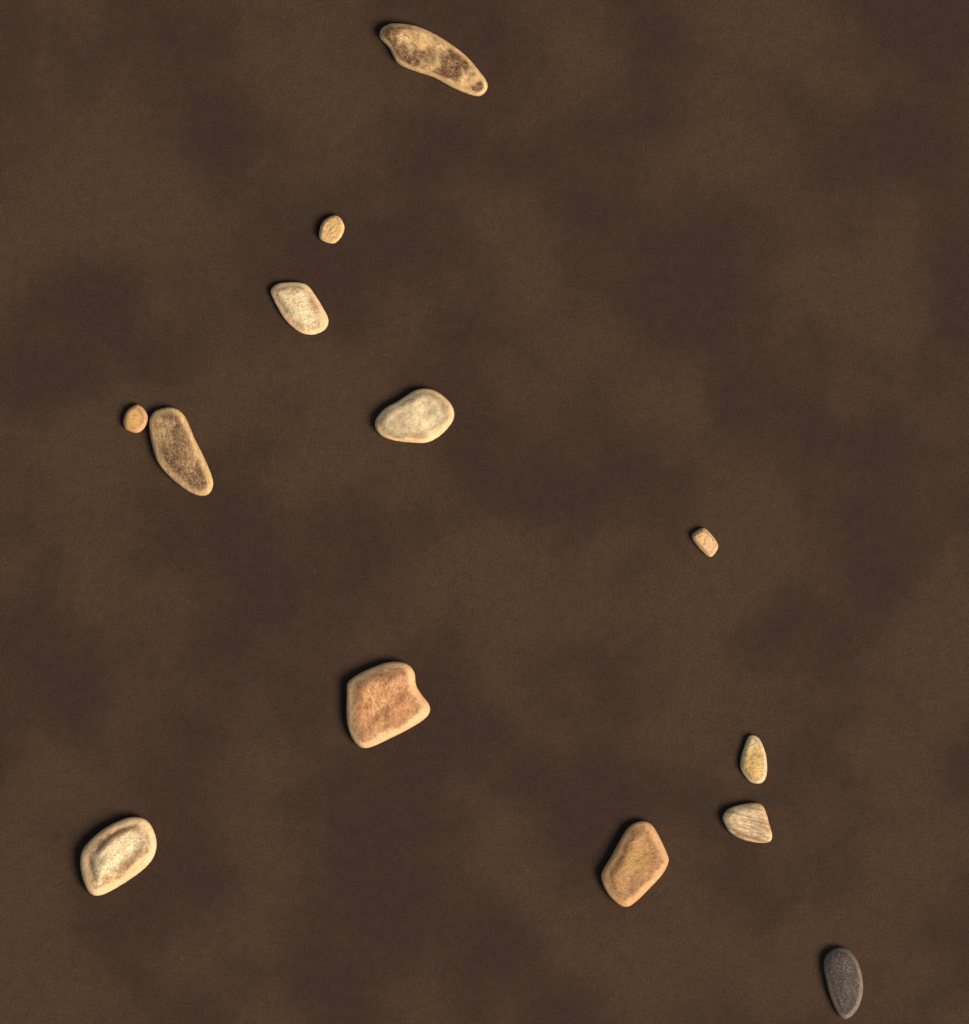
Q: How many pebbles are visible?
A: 13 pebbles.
